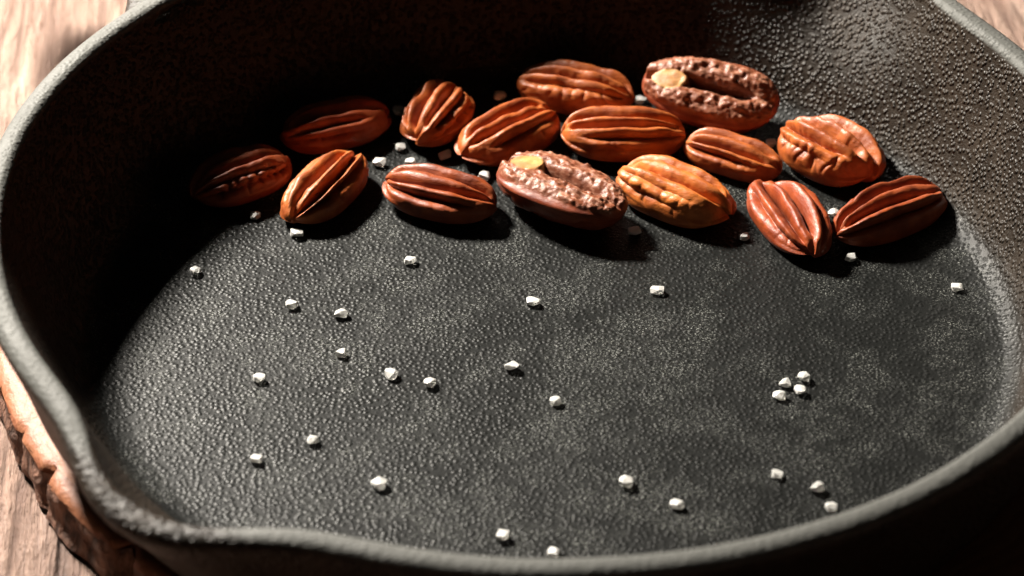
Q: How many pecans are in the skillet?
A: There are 15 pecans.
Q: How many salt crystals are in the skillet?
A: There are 42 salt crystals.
